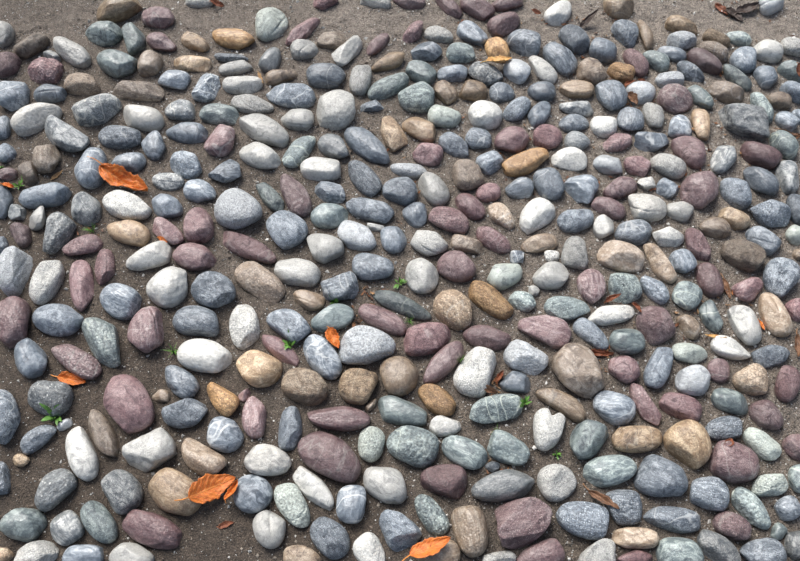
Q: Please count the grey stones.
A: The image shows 172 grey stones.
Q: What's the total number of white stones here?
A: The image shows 91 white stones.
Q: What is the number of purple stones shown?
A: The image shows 76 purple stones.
